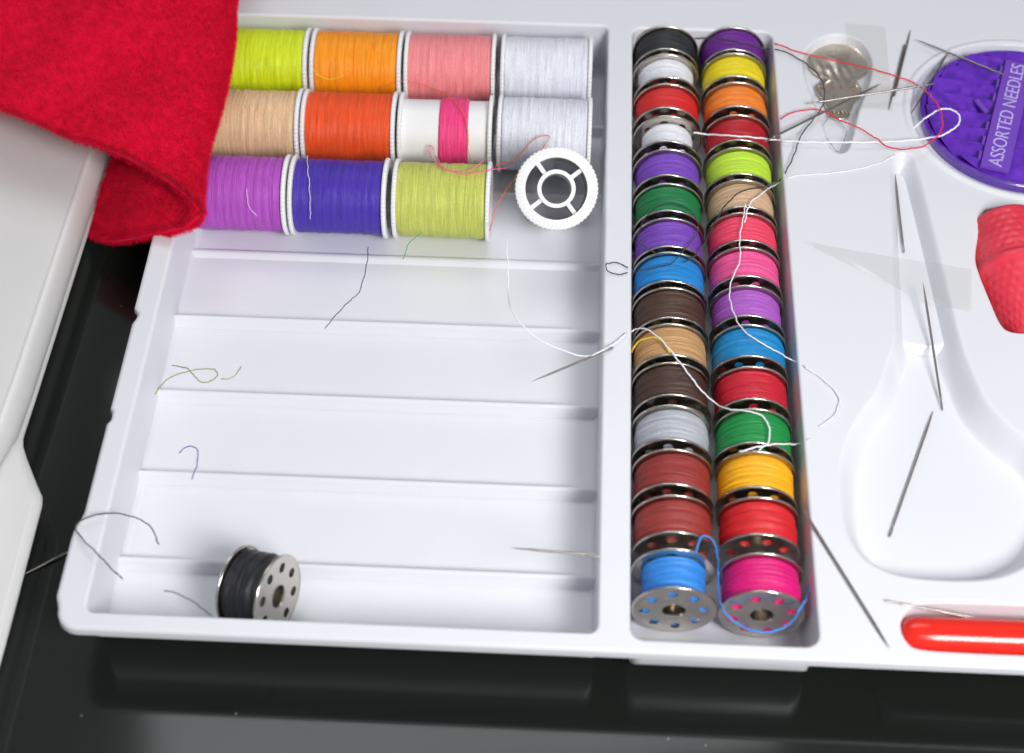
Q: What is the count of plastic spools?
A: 12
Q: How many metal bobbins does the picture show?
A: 31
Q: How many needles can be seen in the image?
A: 14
